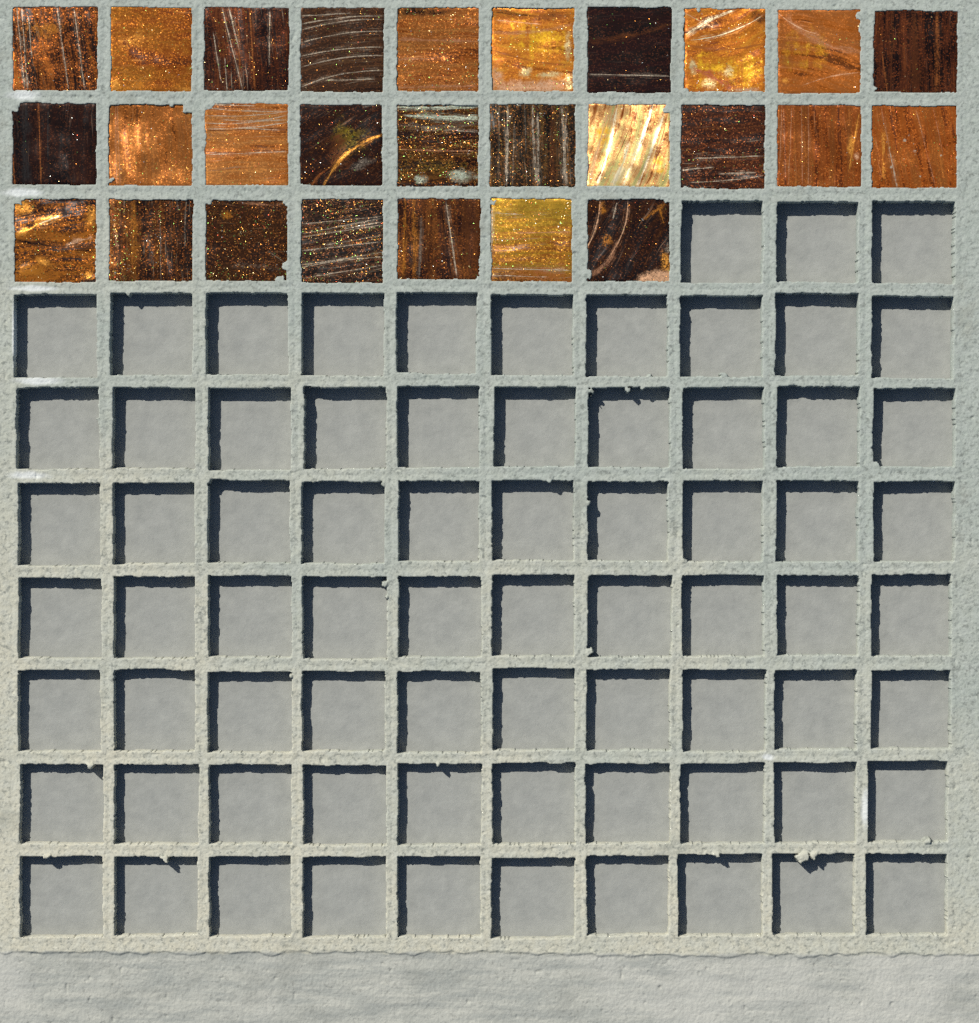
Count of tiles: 27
